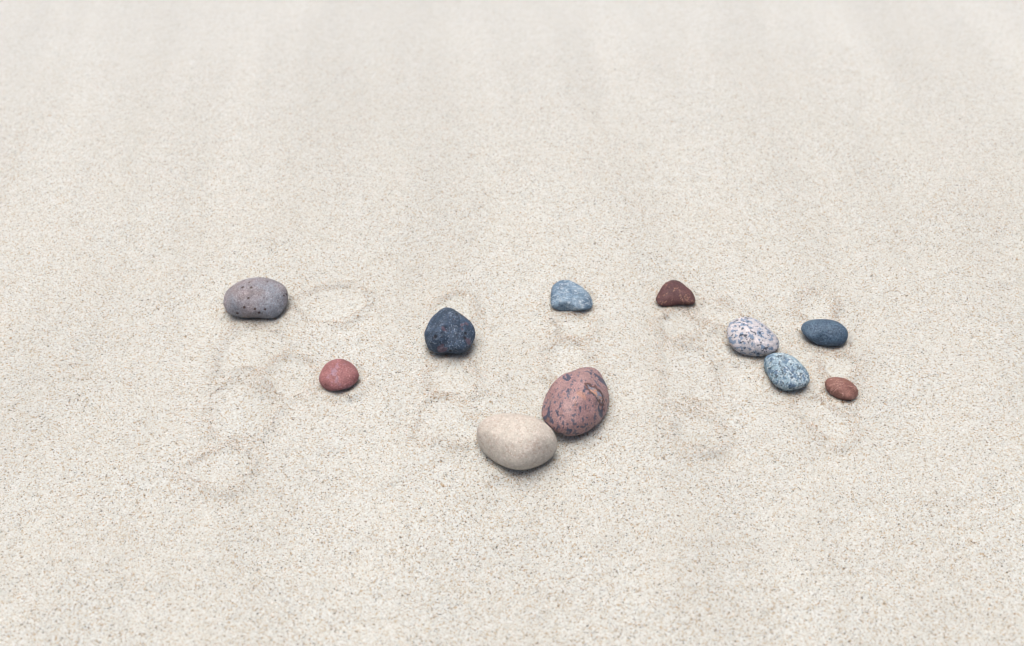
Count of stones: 11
